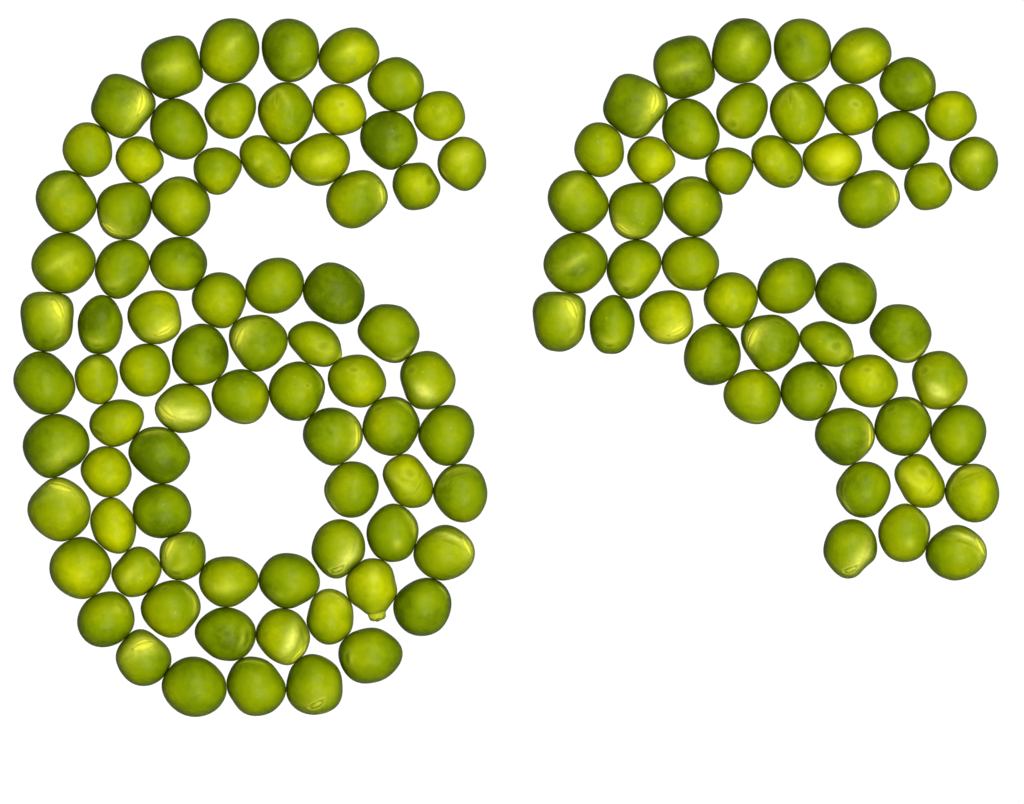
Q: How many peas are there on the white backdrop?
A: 126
